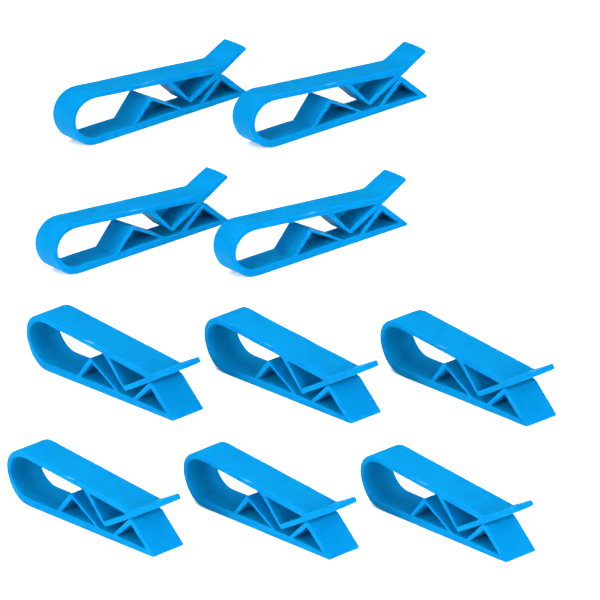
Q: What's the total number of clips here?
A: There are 10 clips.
